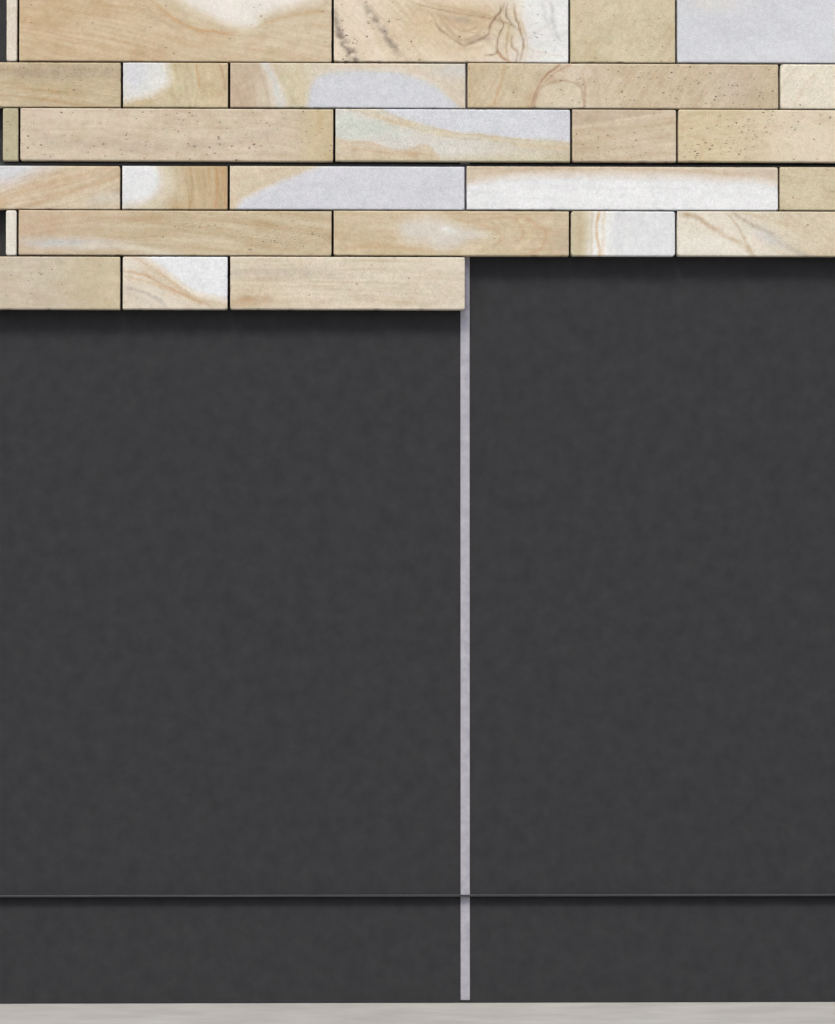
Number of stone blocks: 28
